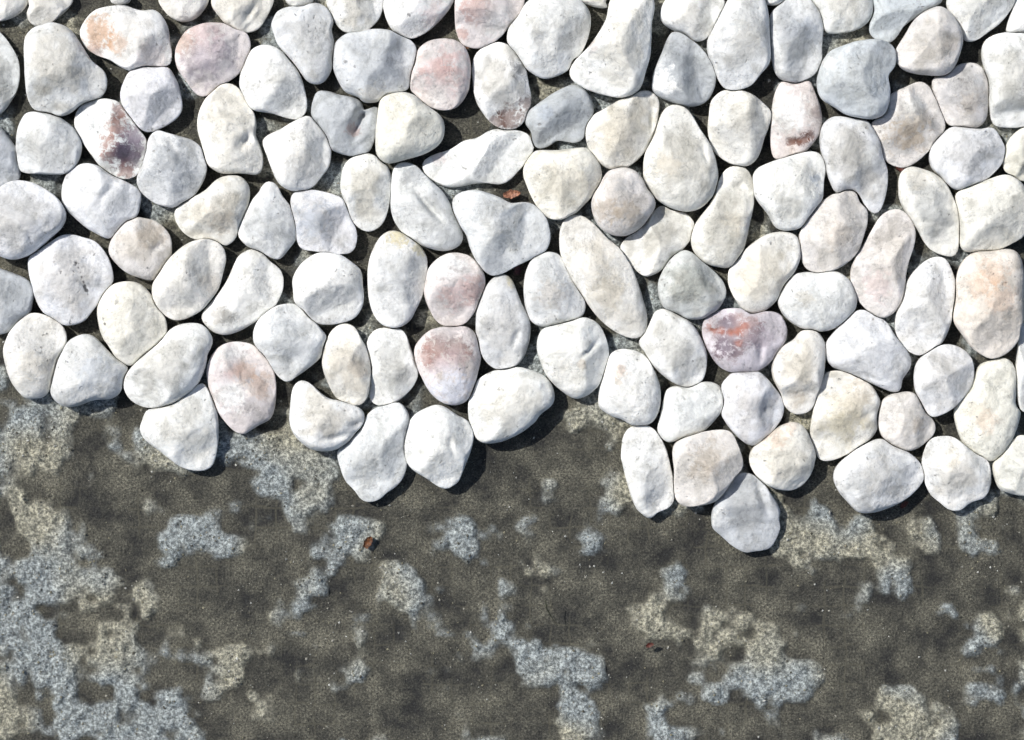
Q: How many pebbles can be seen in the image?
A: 120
